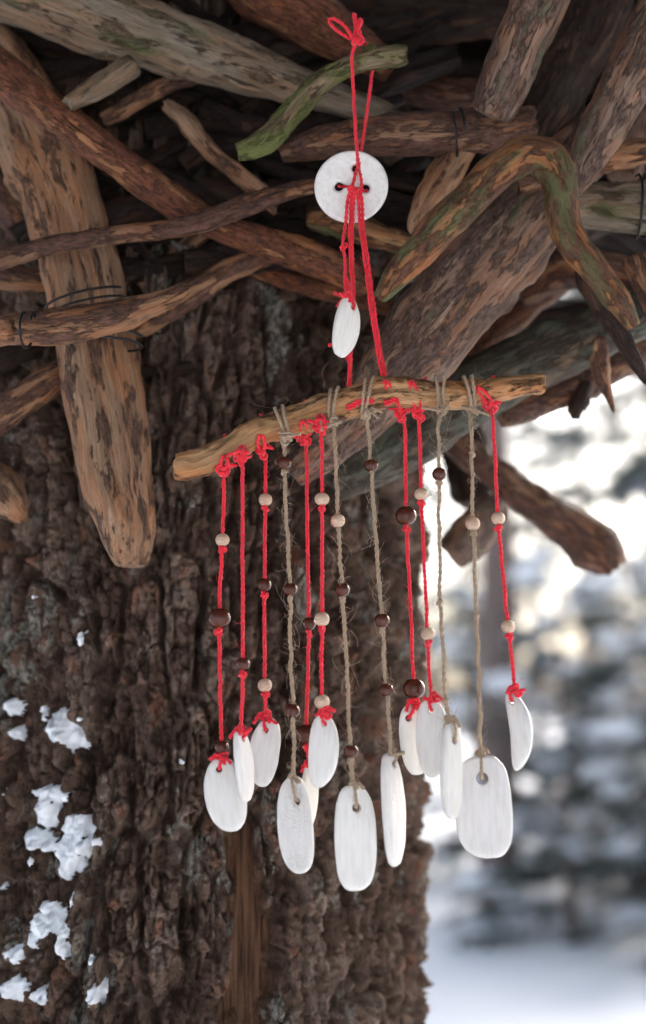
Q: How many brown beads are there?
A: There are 17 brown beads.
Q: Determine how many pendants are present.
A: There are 14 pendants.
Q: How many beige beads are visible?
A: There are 12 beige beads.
